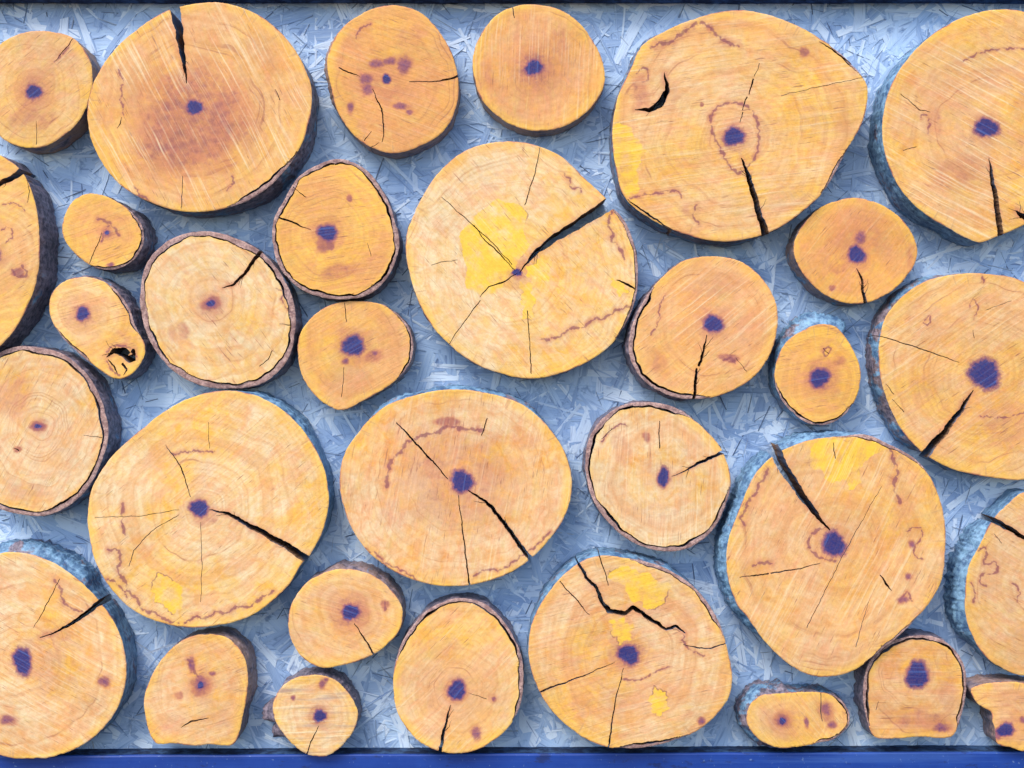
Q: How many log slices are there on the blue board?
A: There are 32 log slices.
